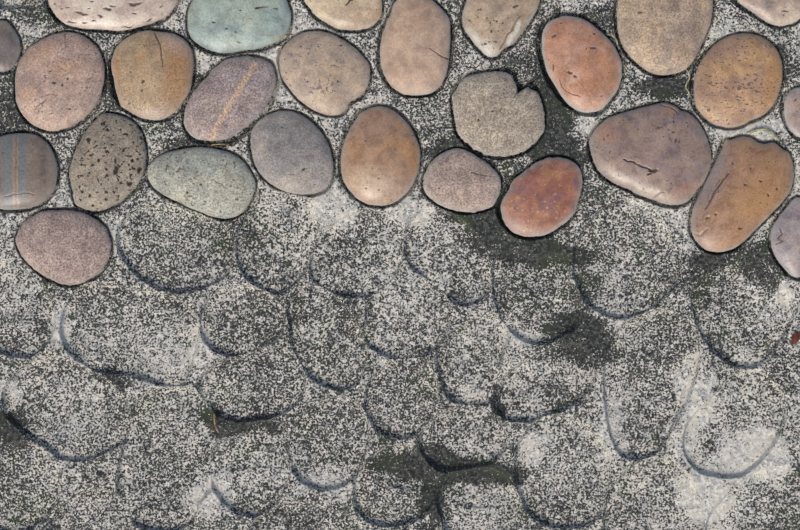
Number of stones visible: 27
